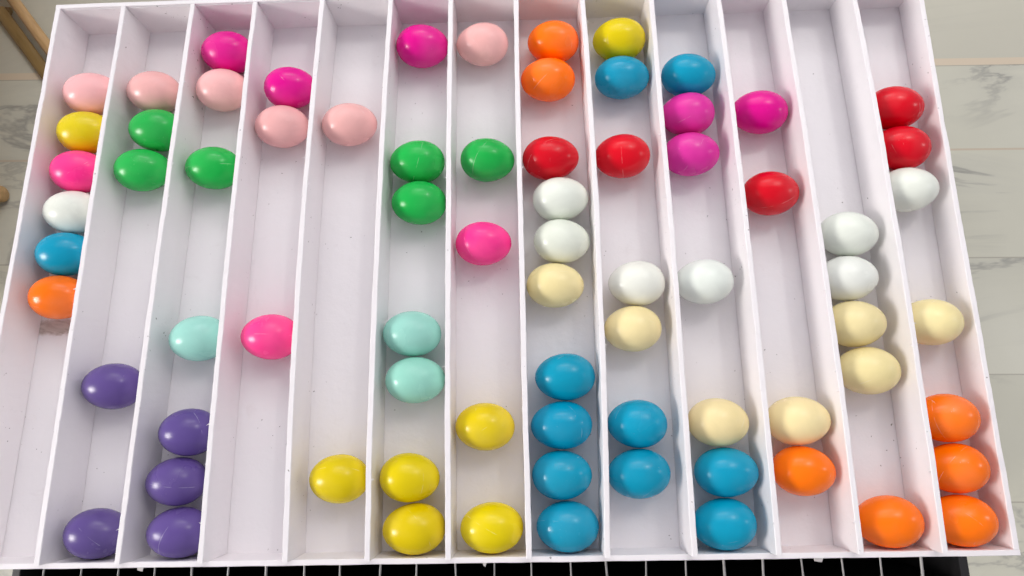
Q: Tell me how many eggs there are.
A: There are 75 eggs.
